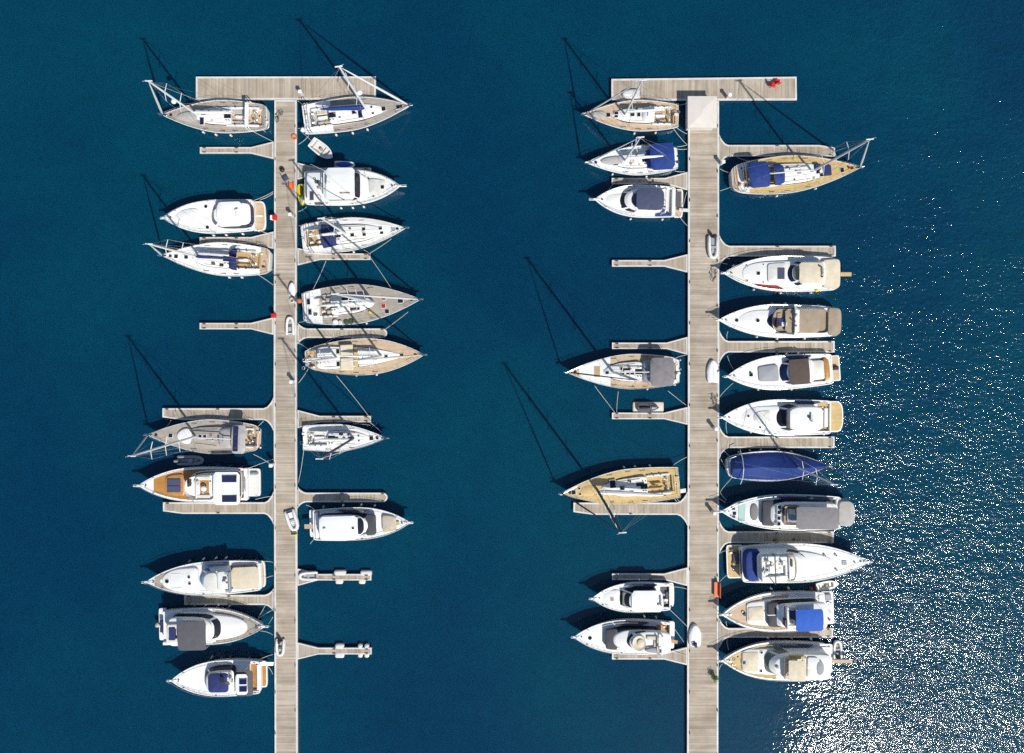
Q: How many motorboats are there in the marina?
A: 18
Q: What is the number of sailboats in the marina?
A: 14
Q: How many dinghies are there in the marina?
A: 14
